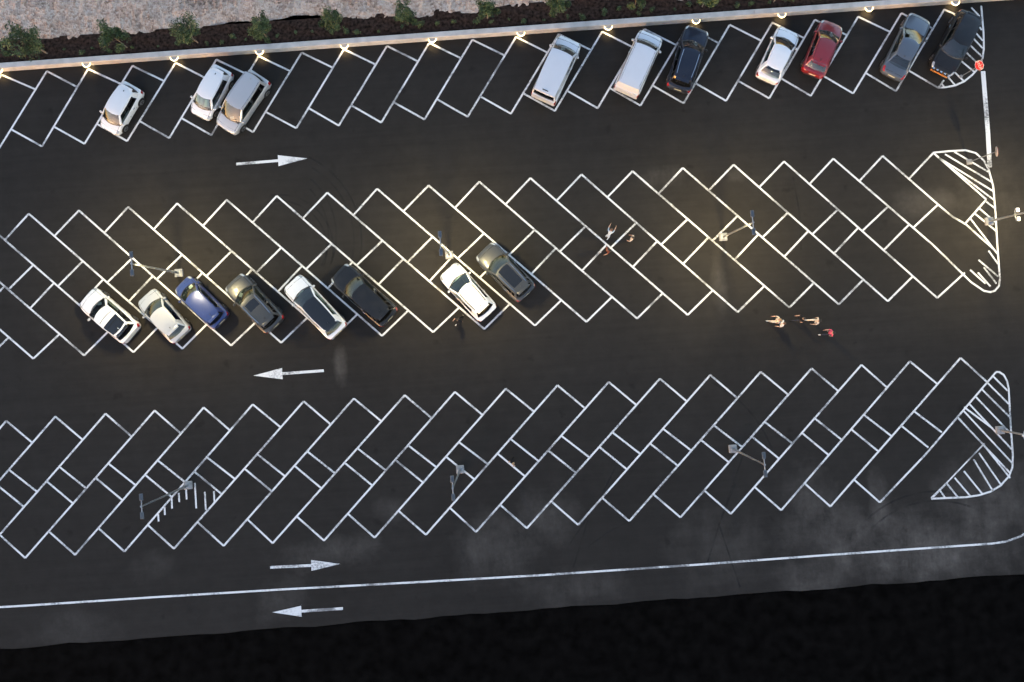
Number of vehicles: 18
